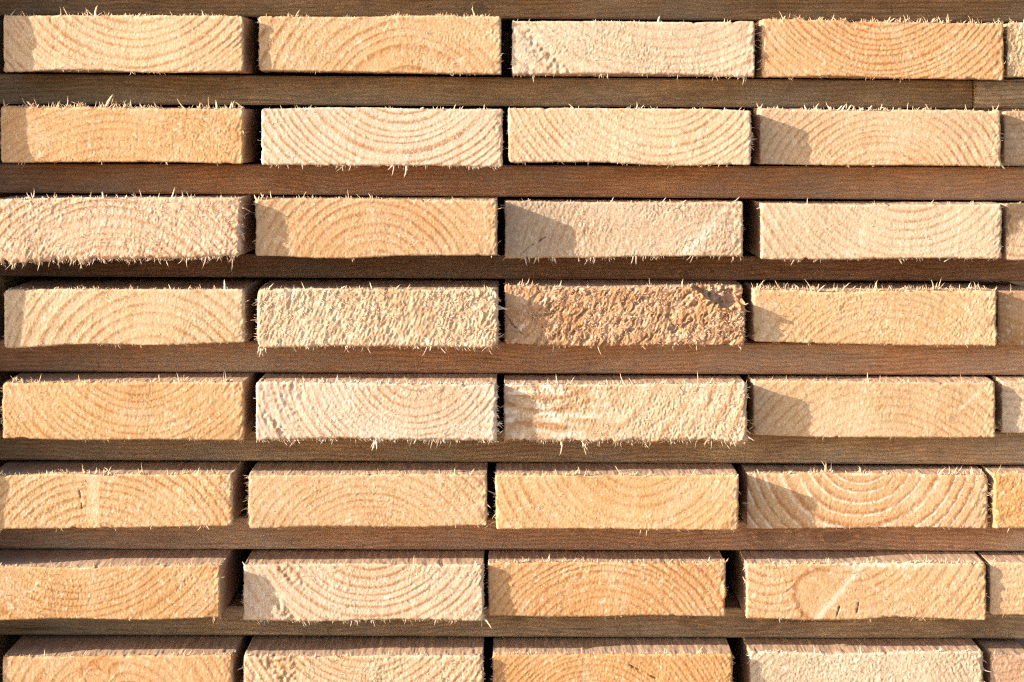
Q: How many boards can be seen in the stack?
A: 40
